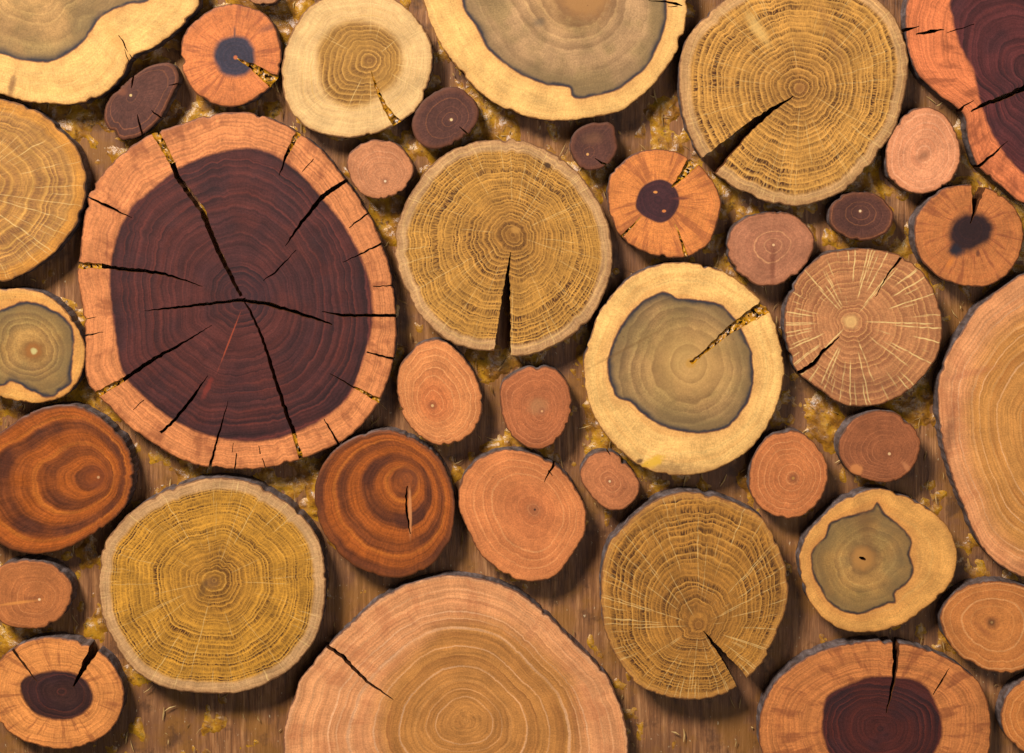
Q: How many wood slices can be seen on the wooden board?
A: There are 40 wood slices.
